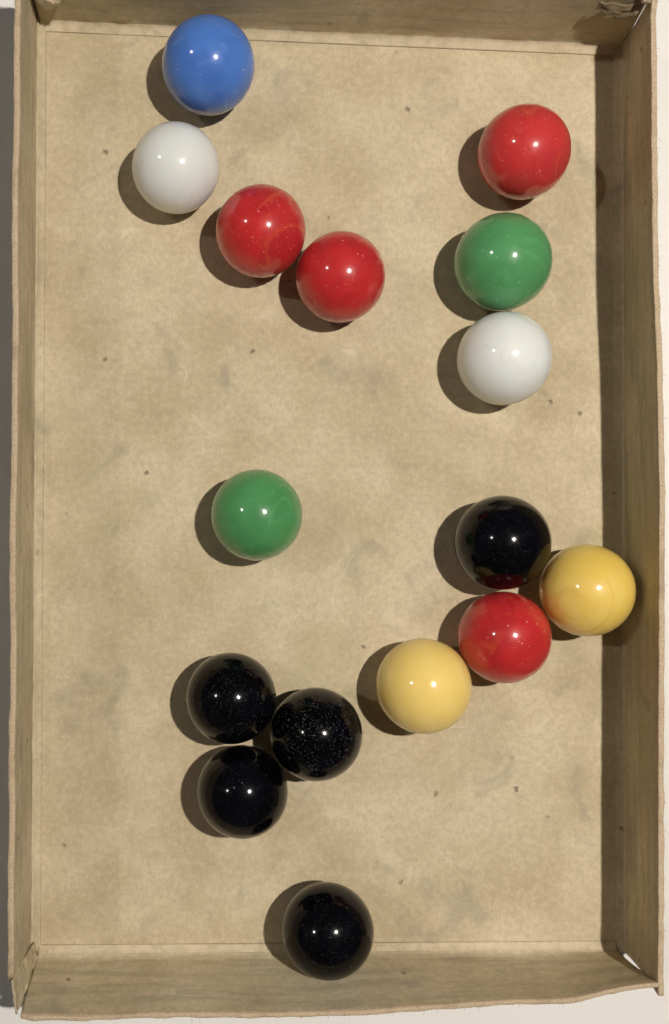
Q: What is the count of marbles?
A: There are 16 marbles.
